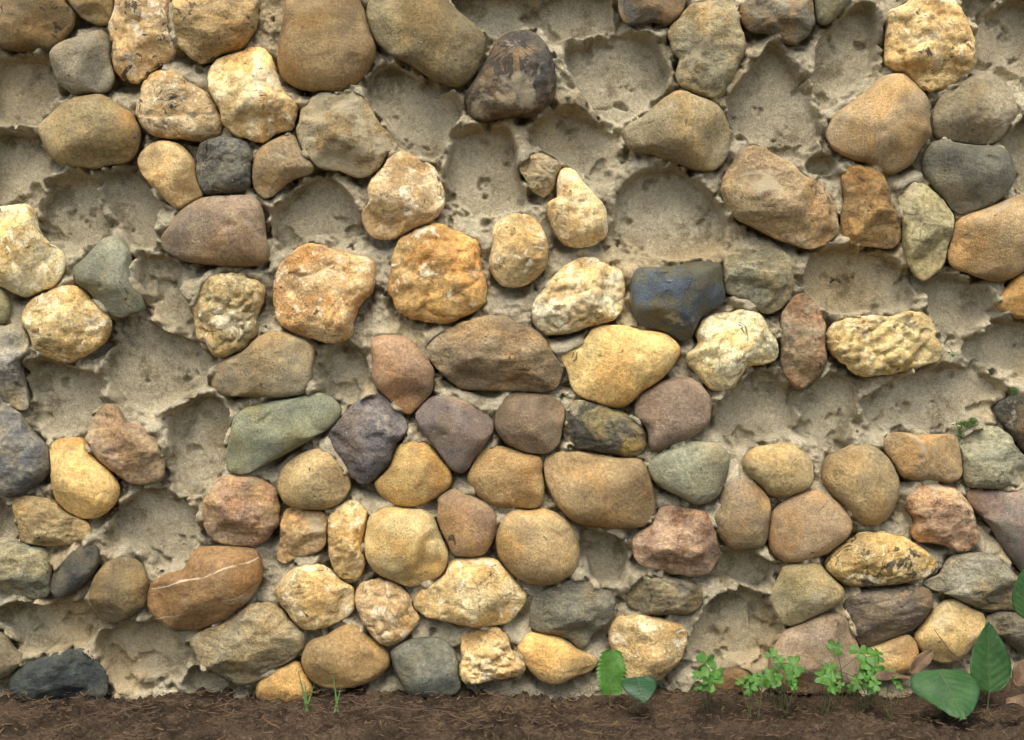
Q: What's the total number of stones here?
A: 110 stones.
